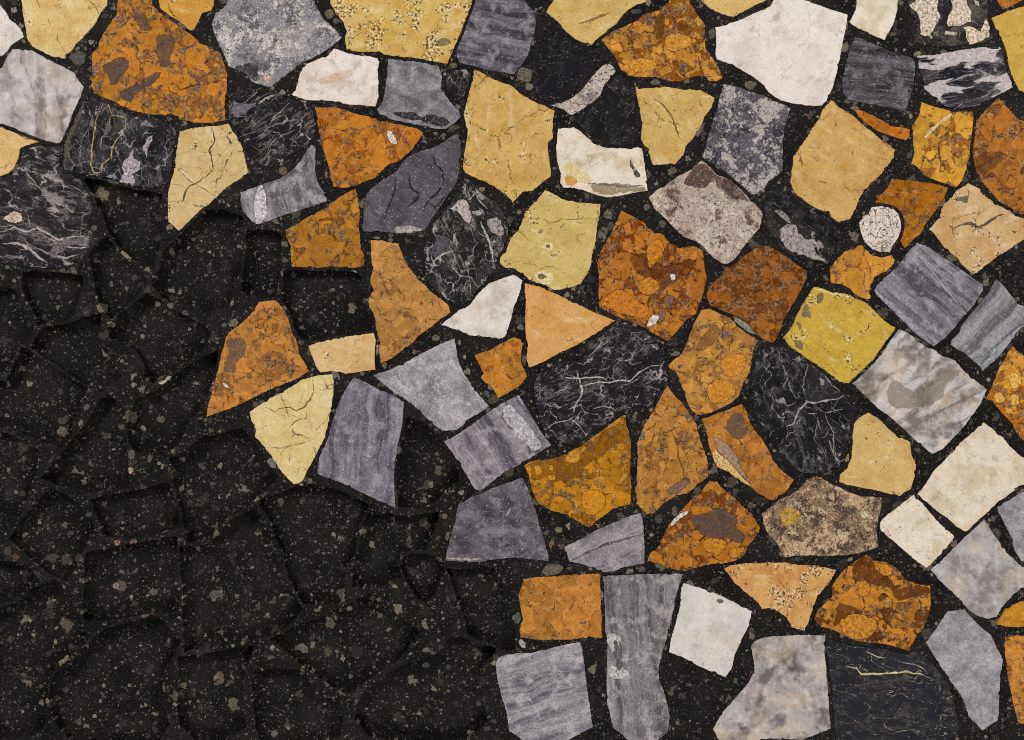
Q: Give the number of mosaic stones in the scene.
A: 92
